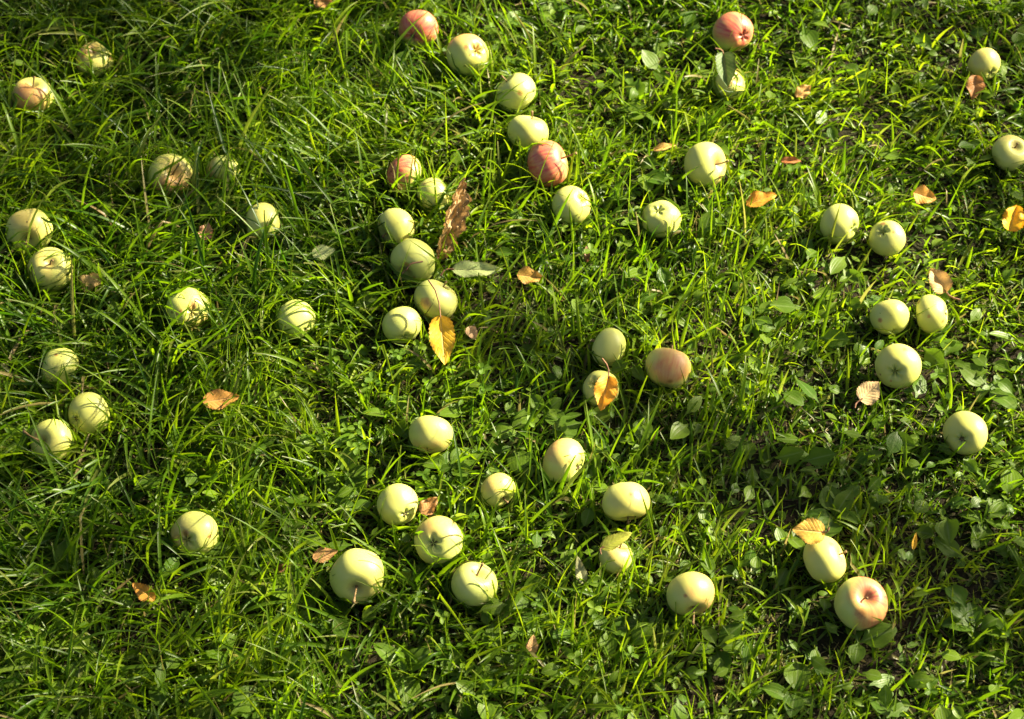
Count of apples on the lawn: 52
